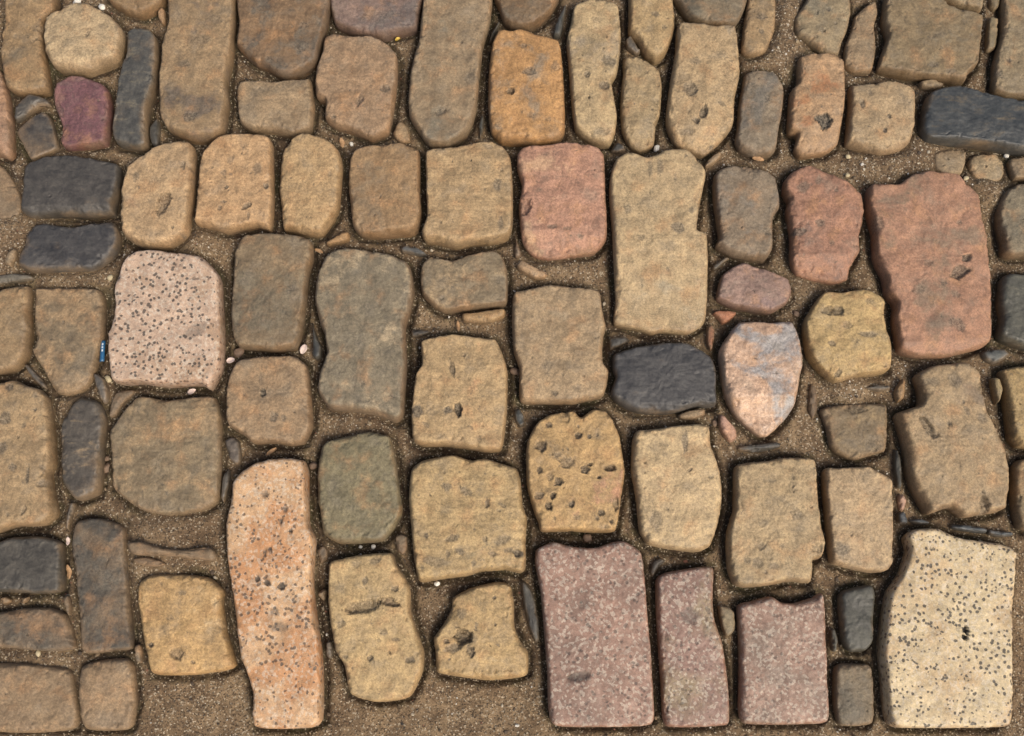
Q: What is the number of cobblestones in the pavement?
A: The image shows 89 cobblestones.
